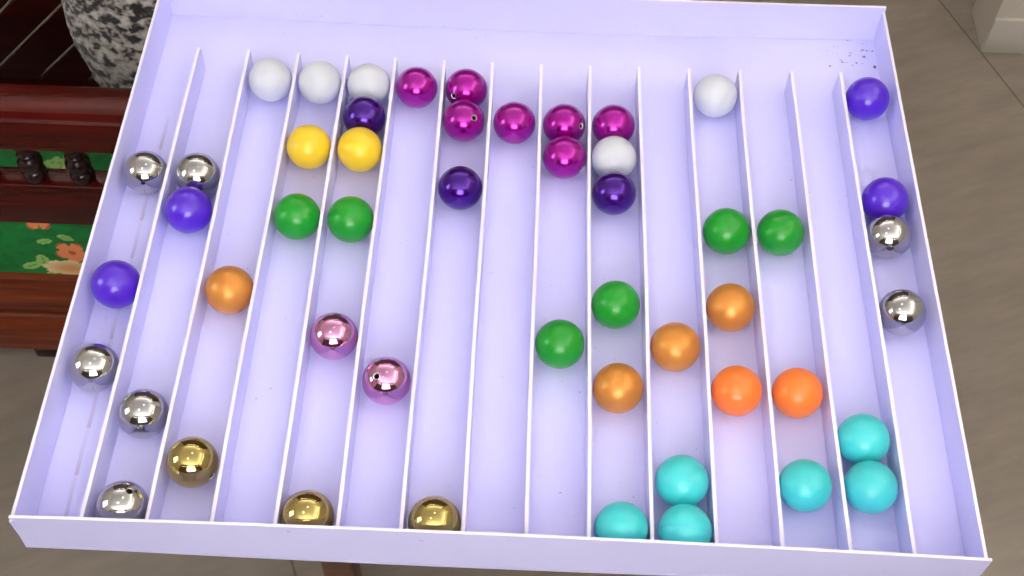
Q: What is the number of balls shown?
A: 51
